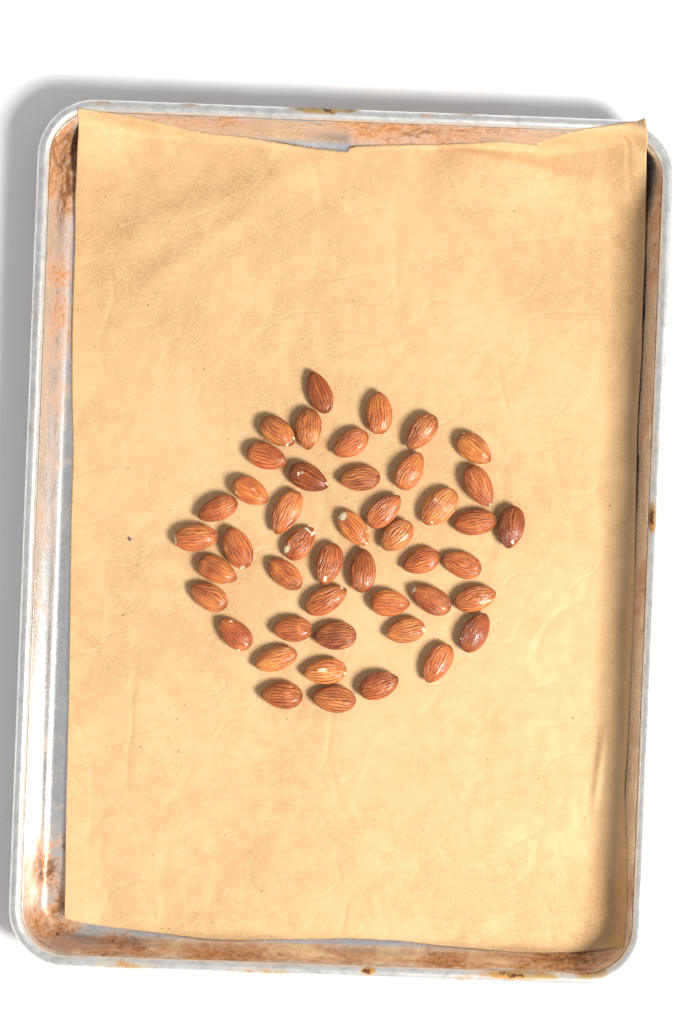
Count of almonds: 46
